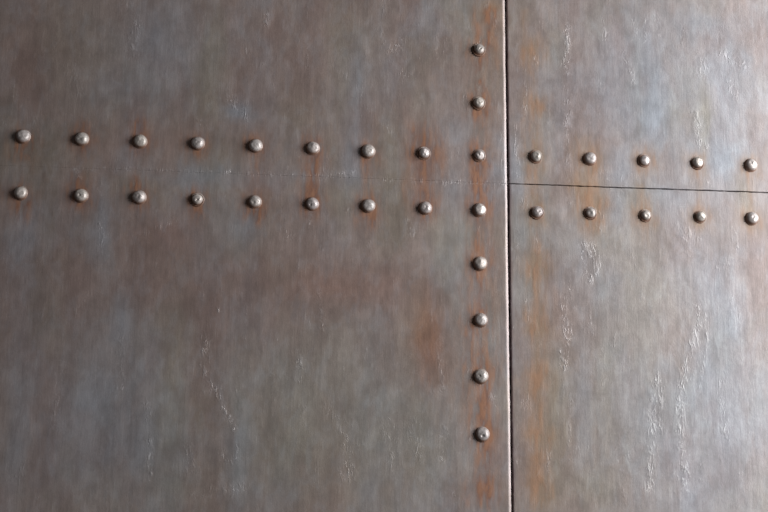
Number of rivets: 34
